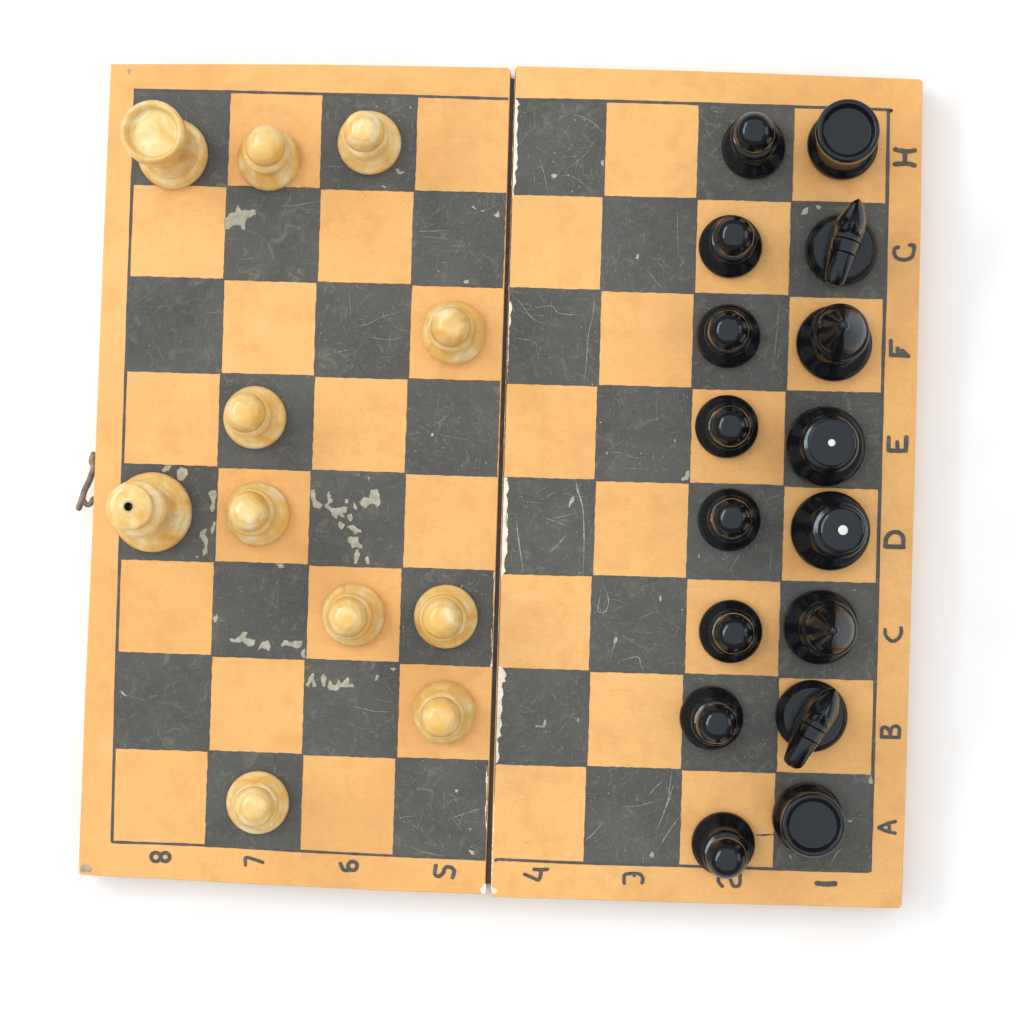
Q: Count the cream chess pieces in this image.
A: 11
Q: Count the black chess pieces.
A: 16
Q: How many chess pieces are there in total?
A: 27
